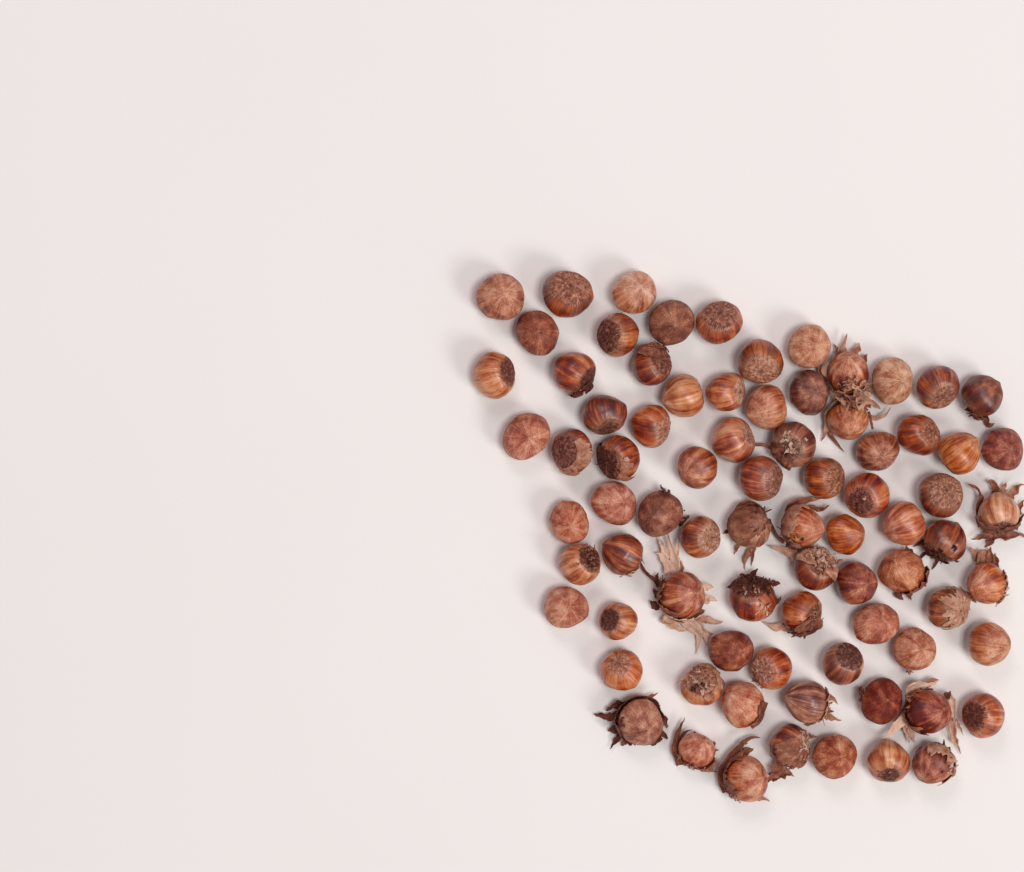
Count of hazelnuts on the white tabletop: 79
